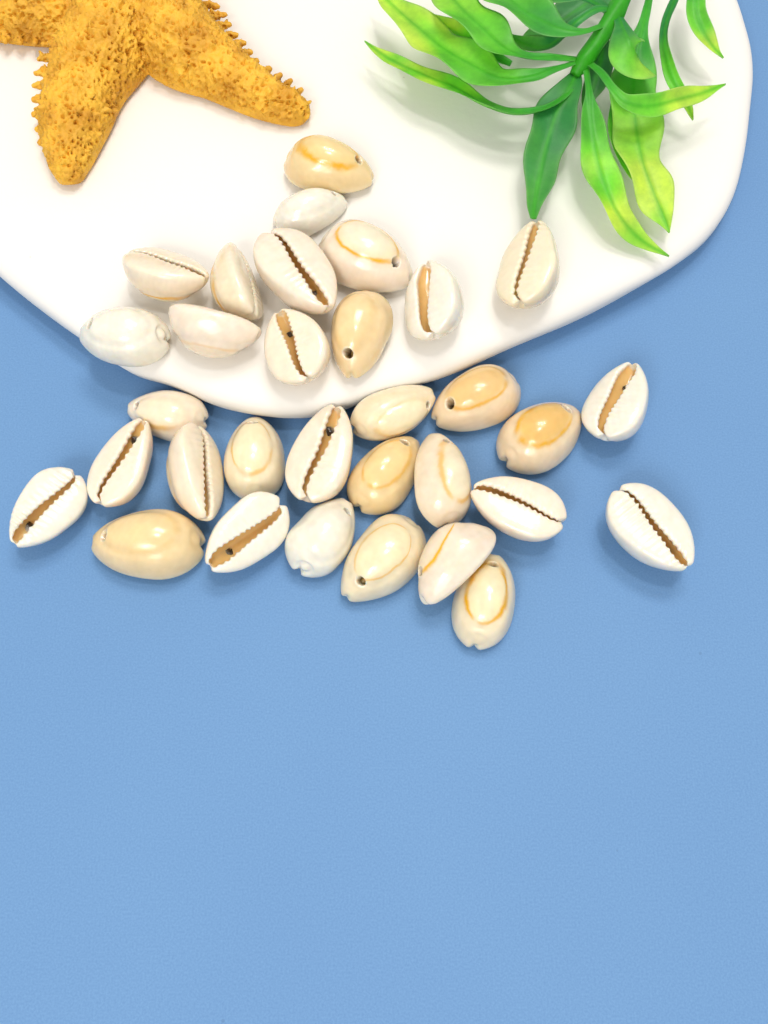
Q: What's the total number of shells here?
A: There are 32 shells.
